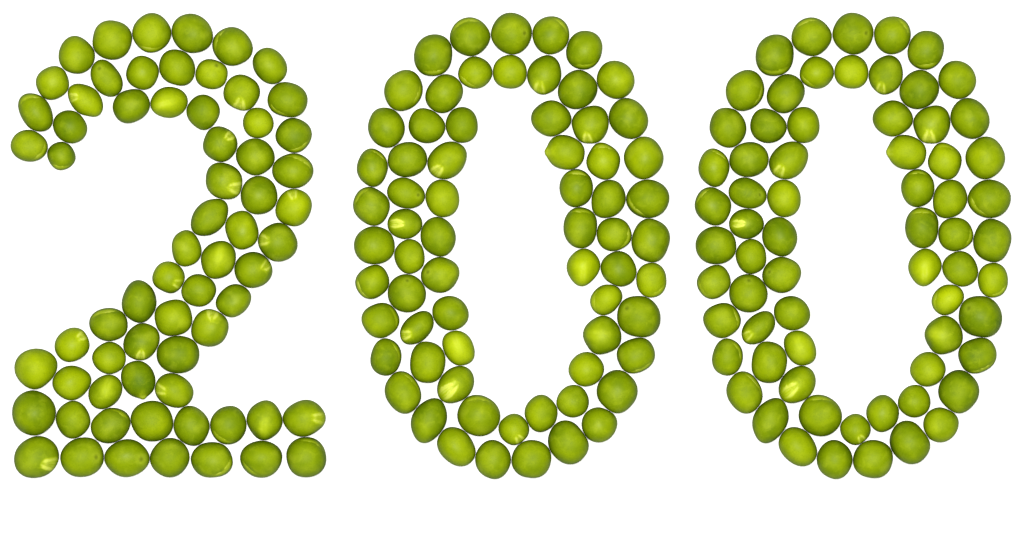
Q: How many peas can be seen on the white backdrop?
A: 200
